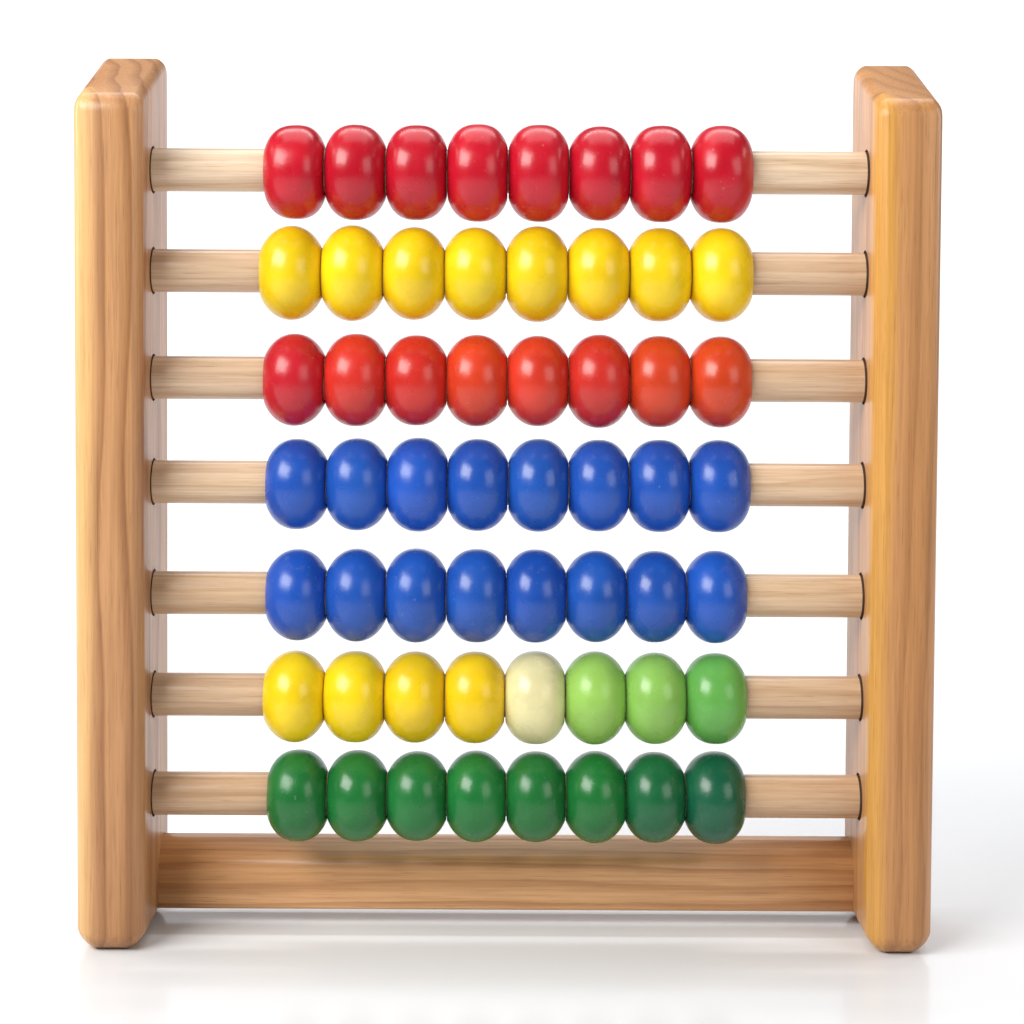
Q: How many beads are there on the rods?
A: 56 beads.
